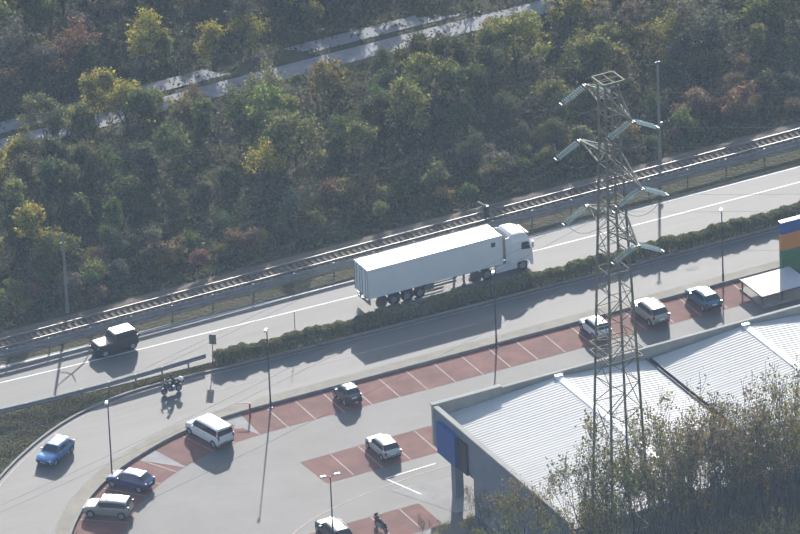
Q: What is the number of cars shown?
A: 11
